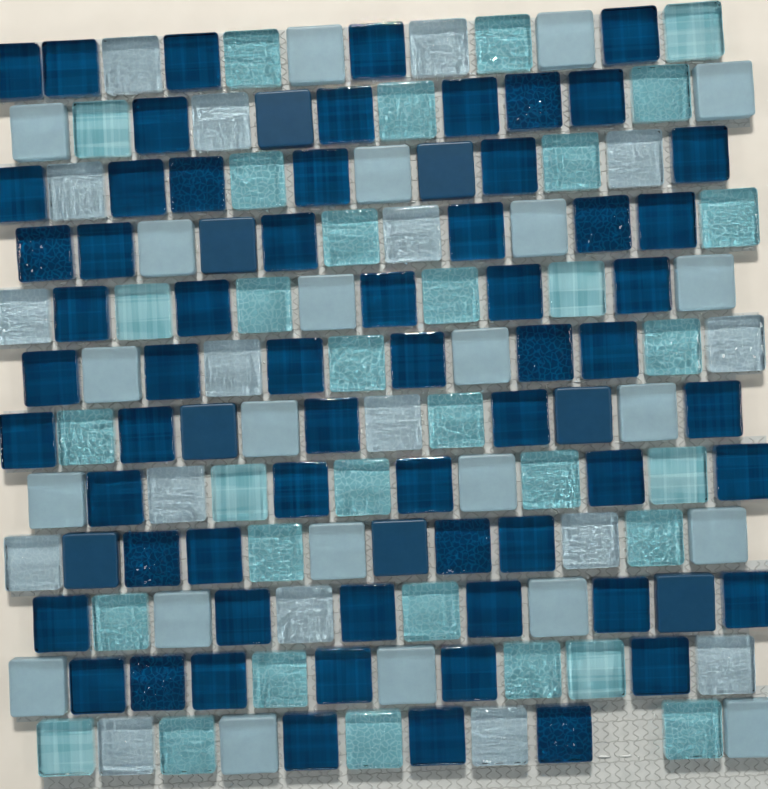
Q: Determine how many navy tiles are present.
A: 70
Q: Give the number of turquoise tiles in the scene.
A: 33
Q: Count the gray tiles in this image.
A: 40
